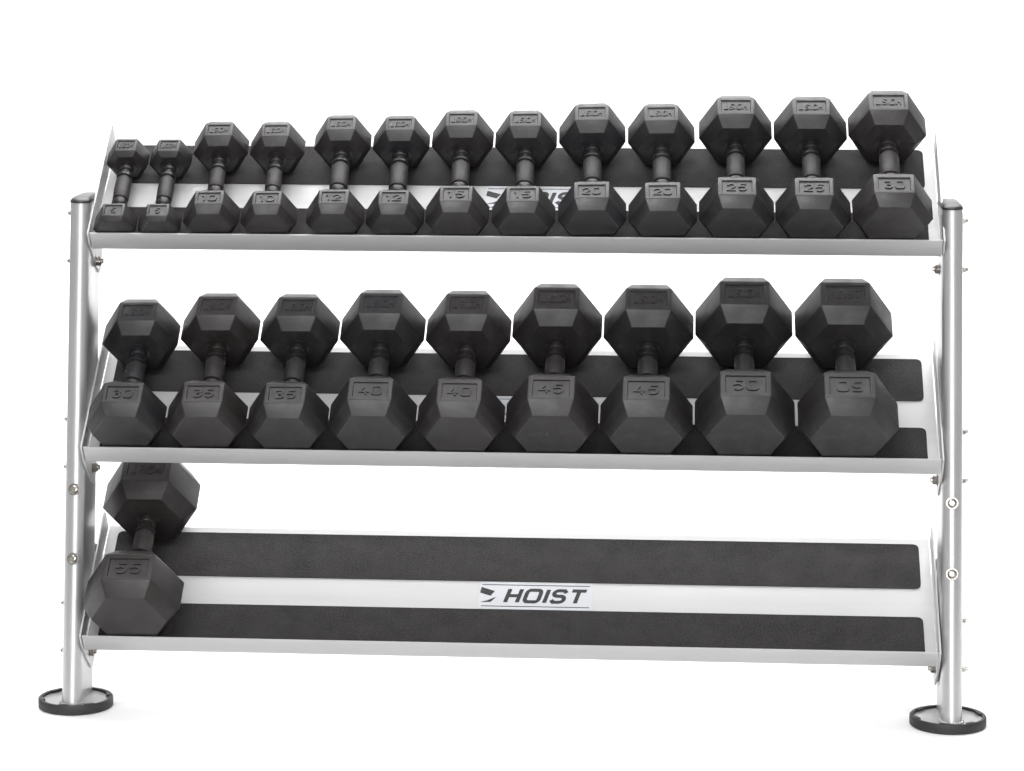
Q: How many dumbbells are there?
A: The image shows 23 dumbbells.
